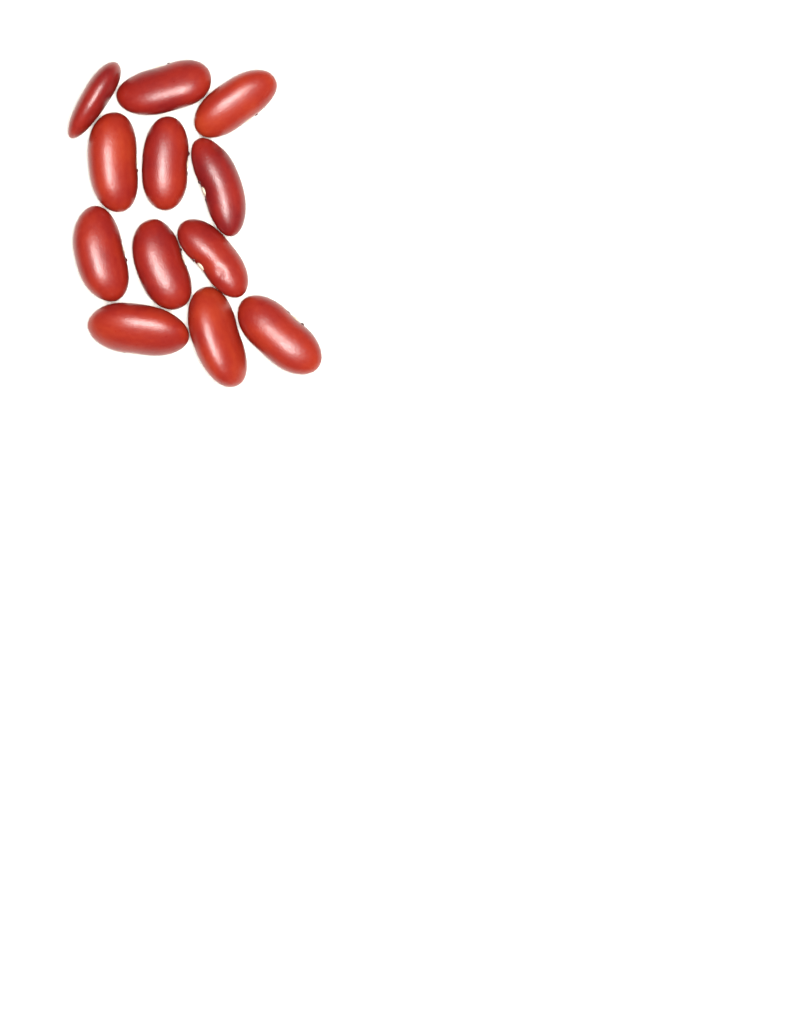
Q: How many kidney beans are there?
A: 12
